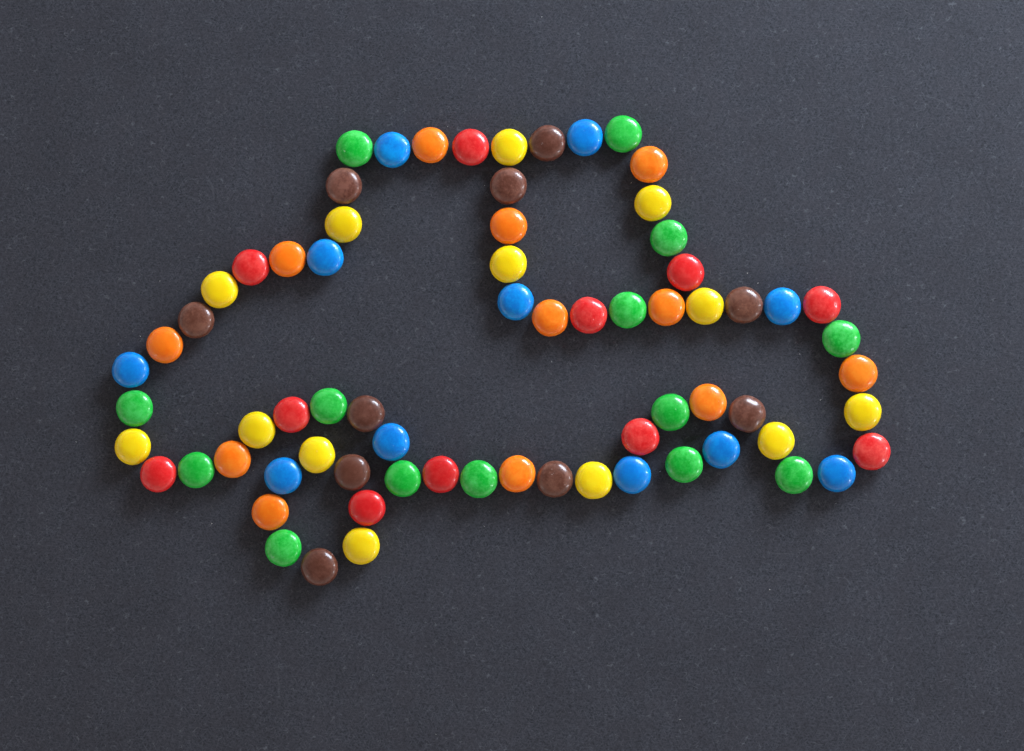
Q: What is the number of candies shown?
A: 71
